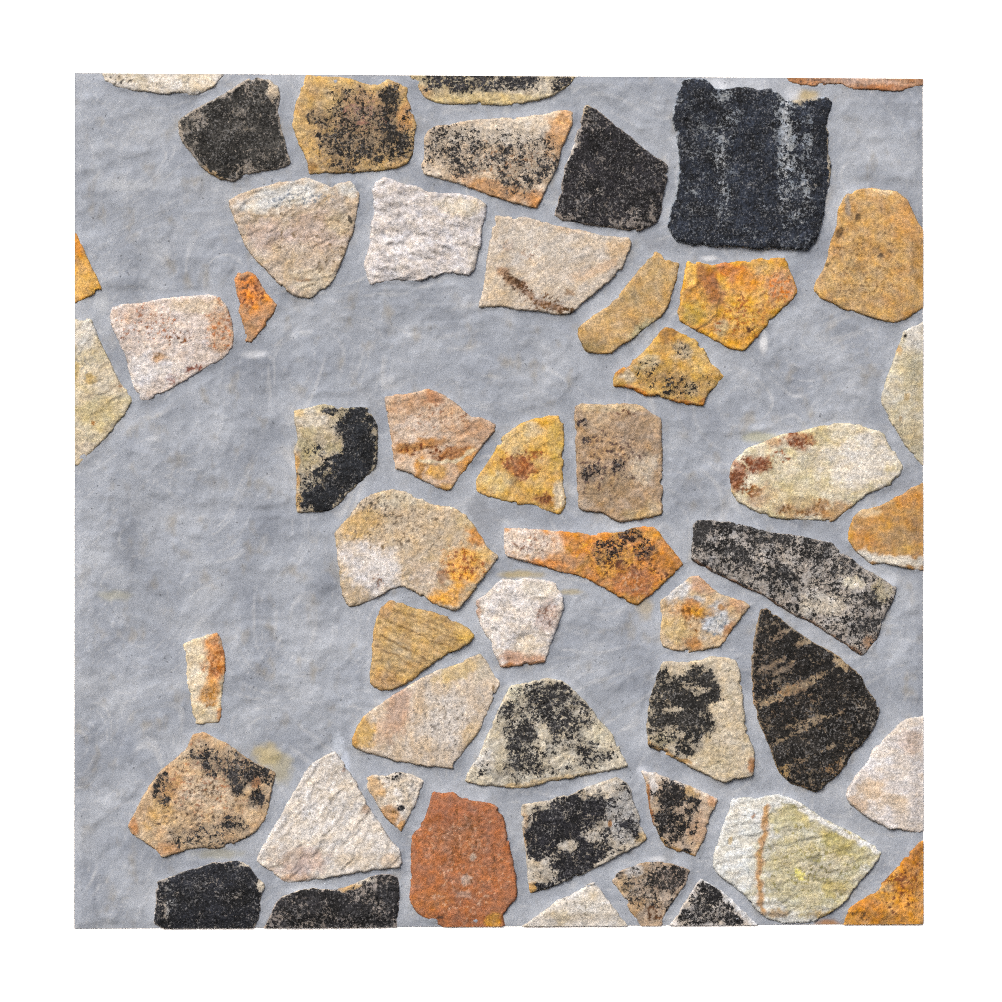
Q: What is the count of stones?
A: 51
